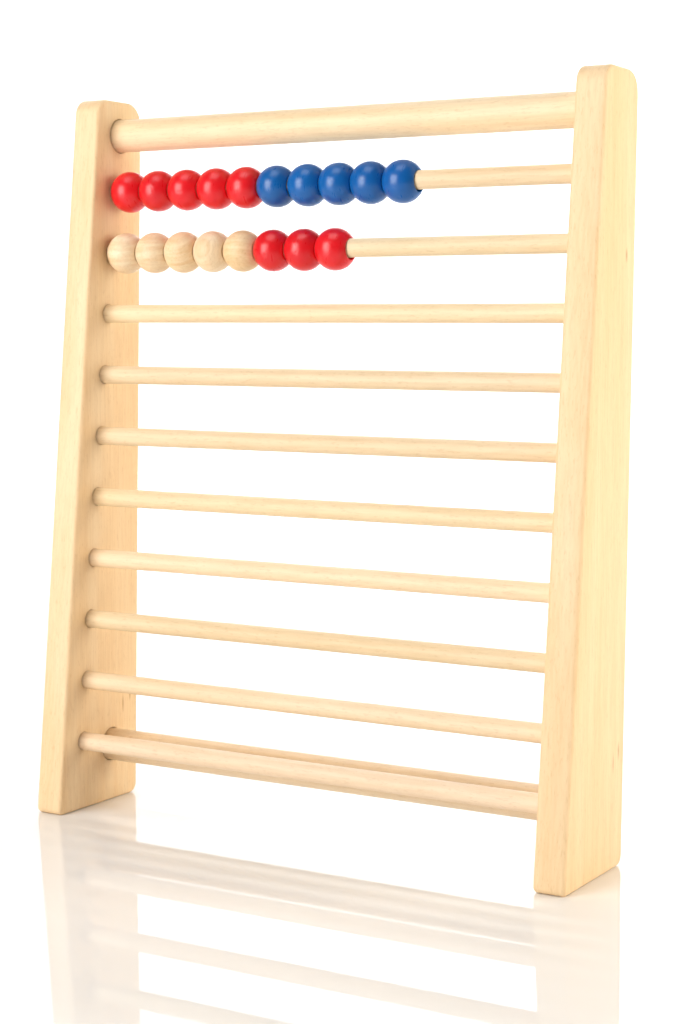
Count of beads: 18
